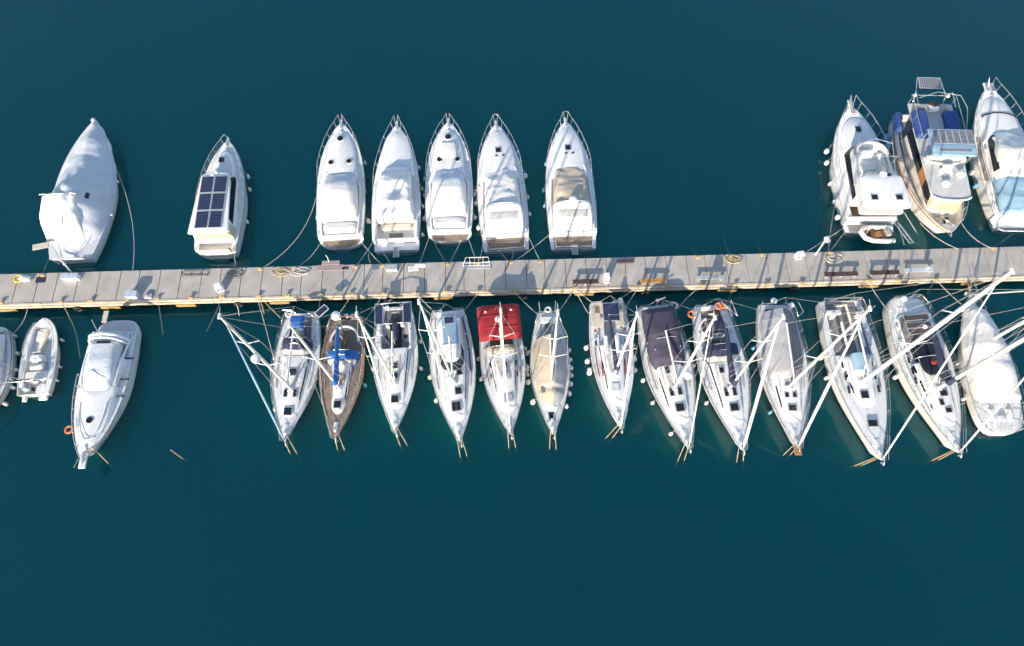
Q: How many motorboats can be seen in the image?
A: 13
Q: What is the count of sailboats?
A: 13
